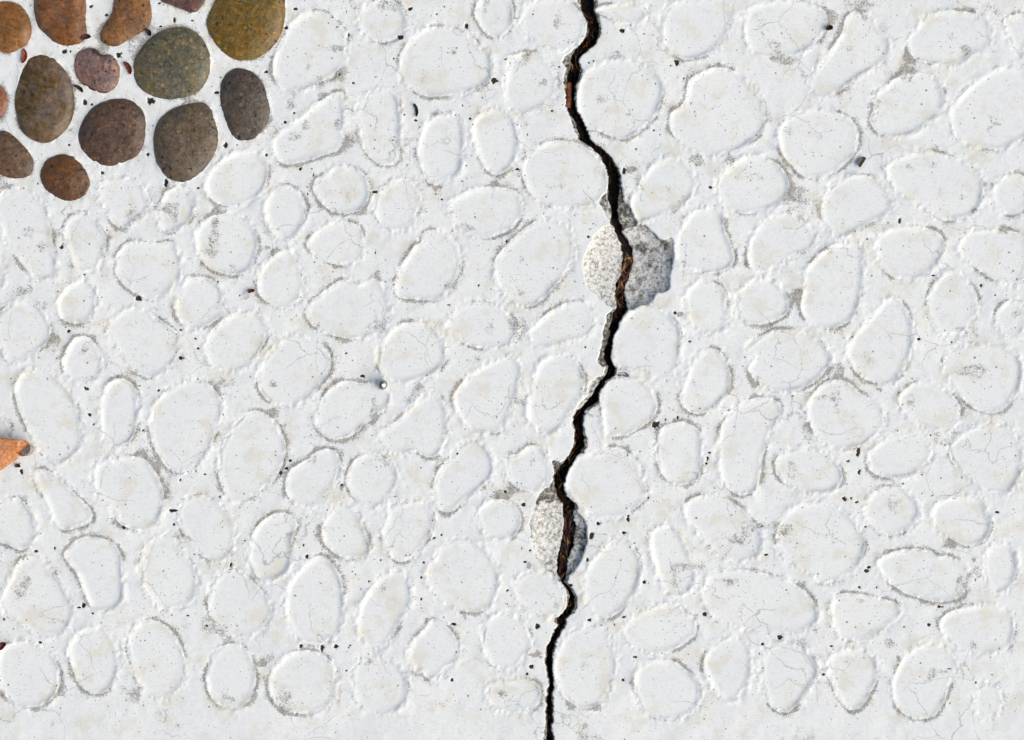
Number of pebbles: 14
